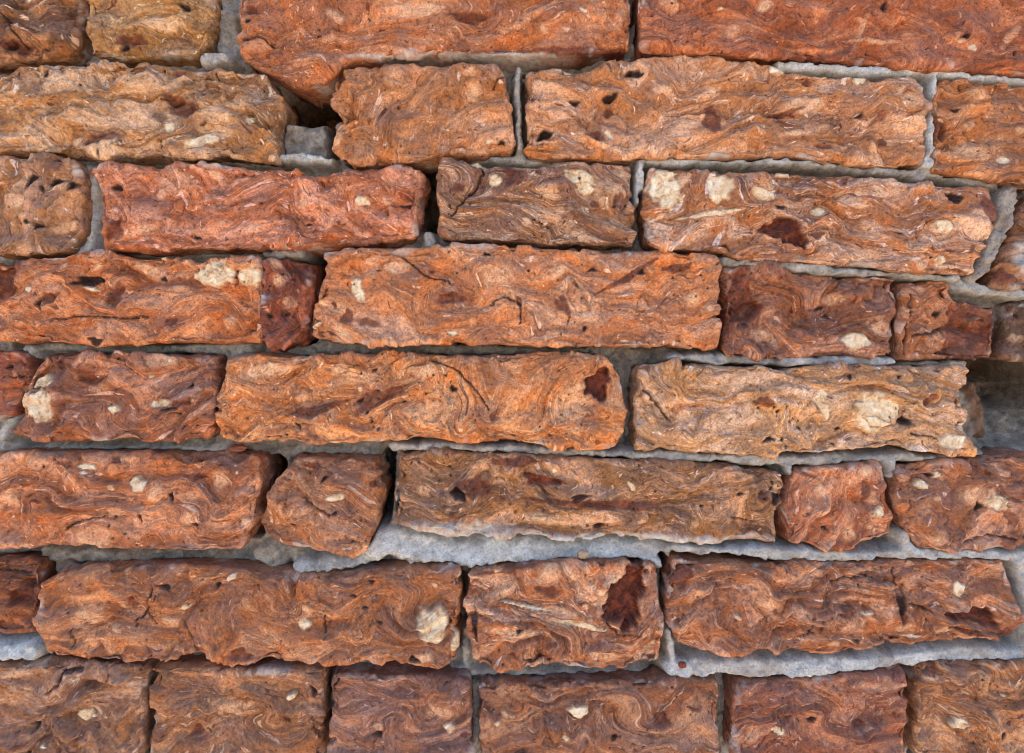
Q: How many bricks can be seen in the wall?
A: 38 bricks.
